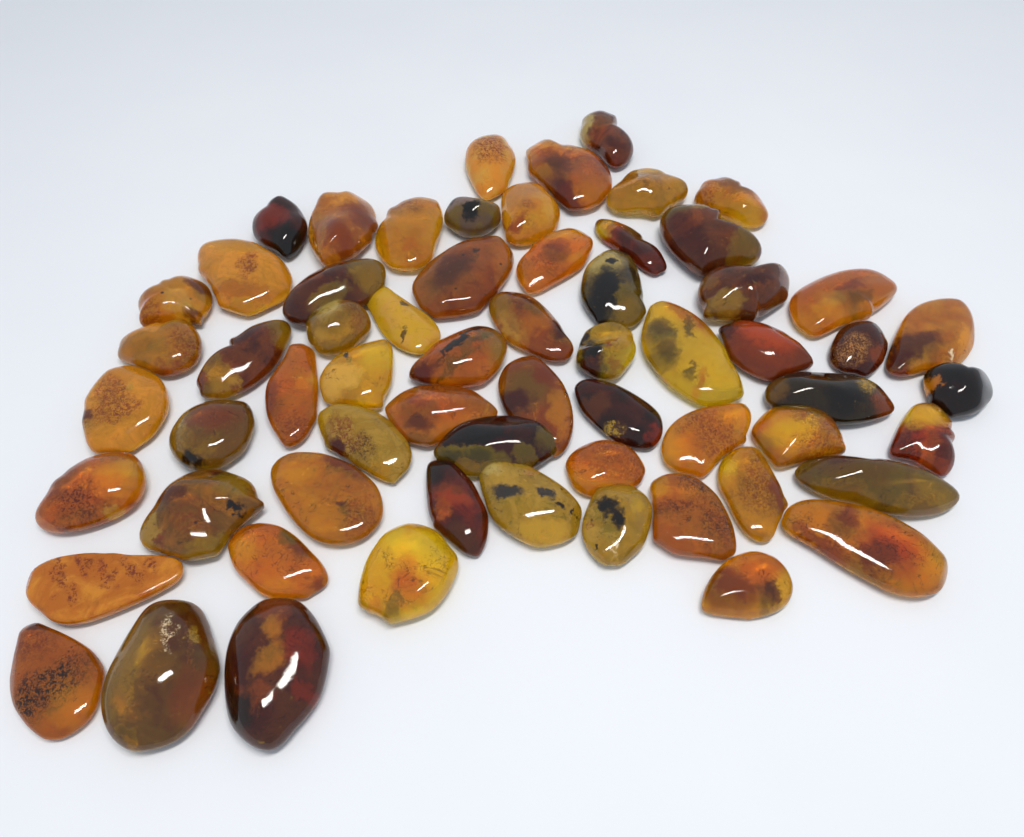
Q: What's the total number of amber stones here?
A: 63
